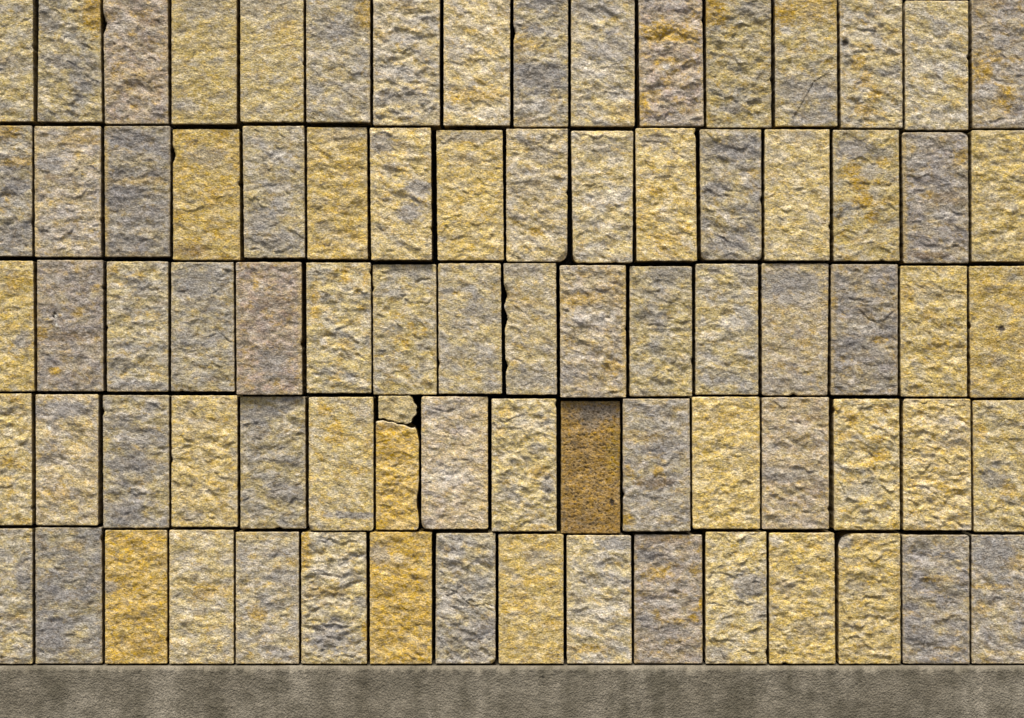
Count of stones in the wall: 80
